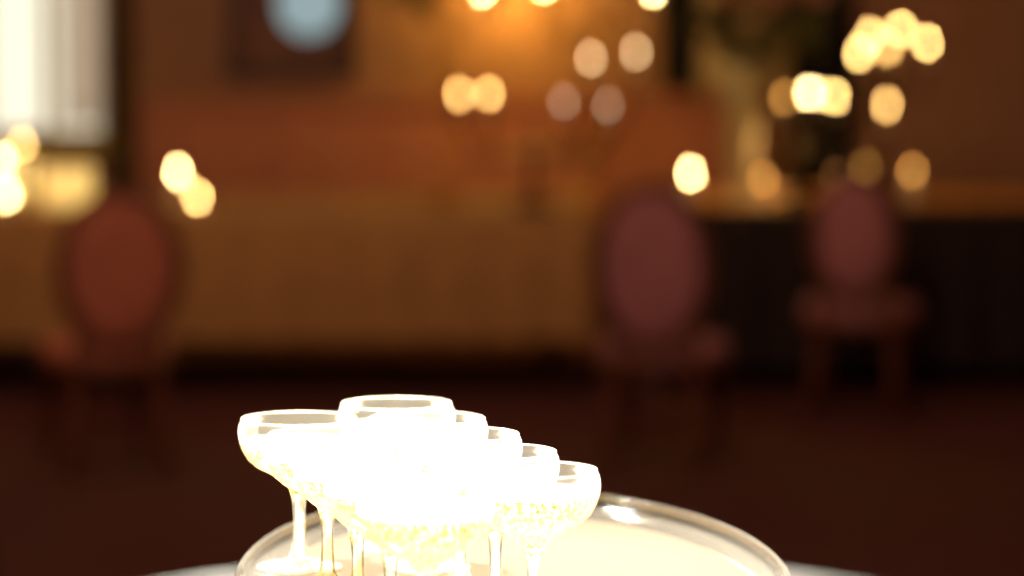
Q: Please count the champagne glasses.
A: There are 10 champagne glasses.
